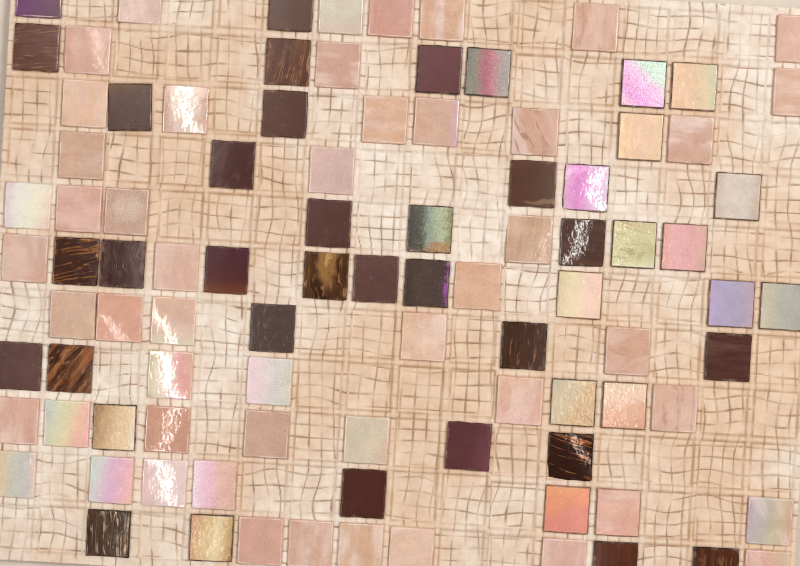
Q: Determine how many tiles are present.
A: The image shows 95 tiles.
